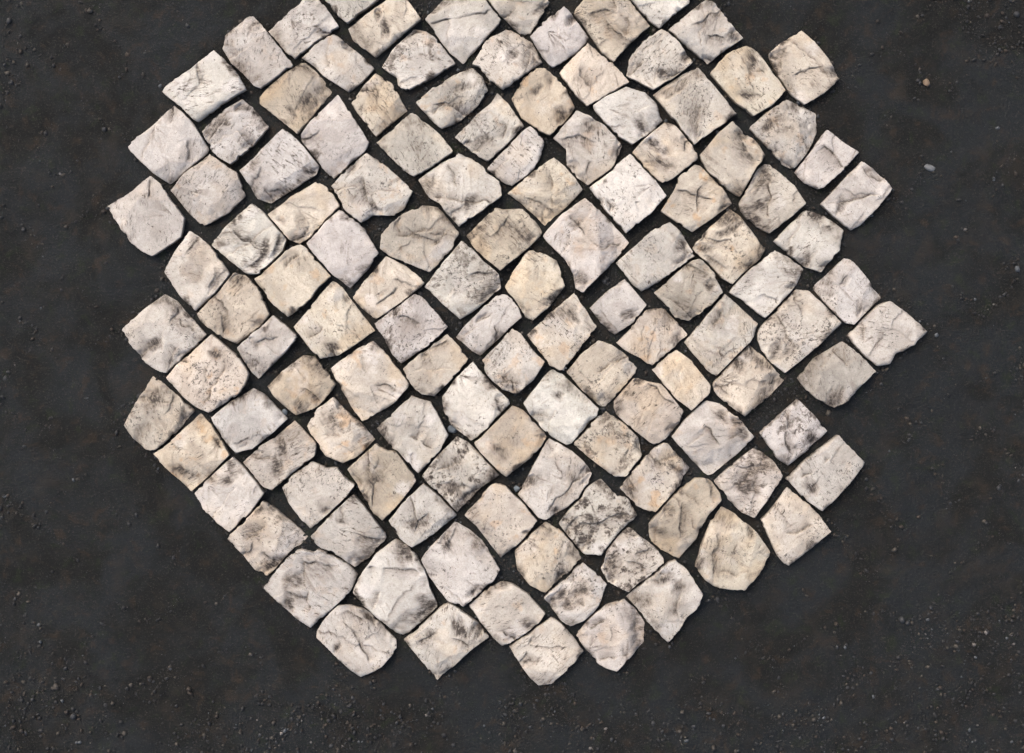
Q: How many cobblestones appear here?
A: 124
